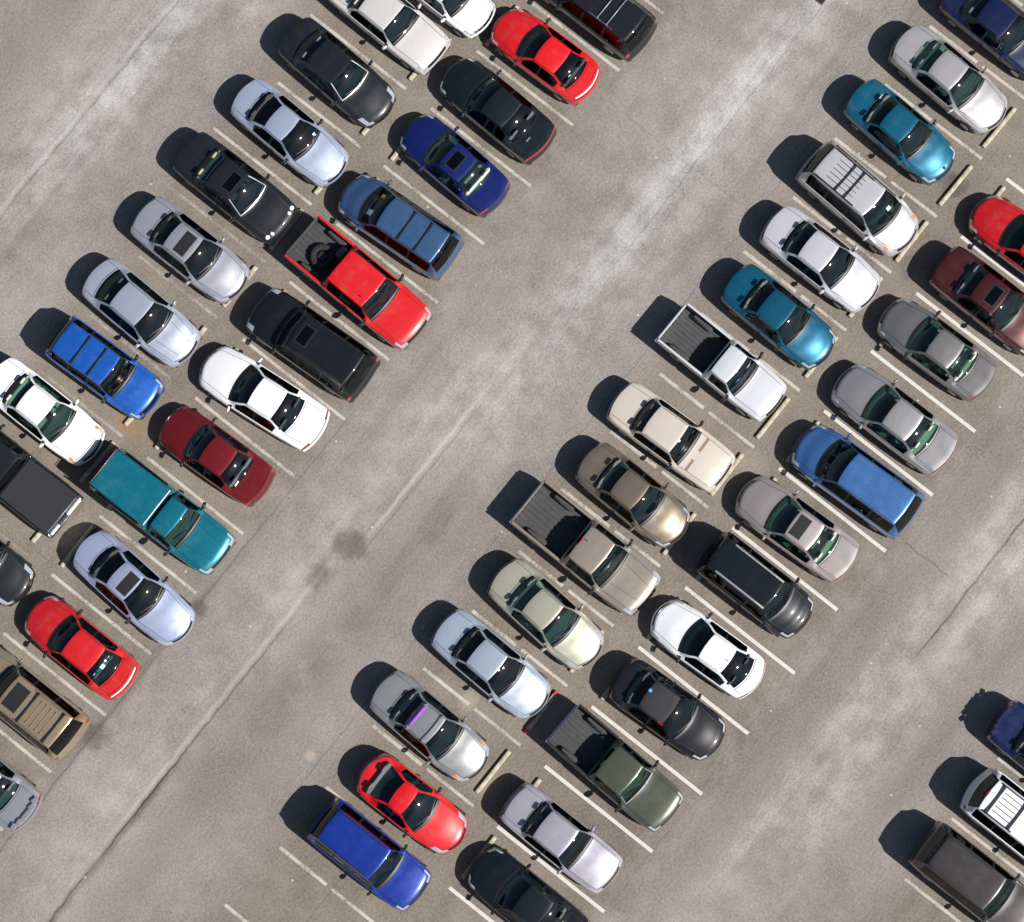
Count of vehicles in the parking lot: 55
